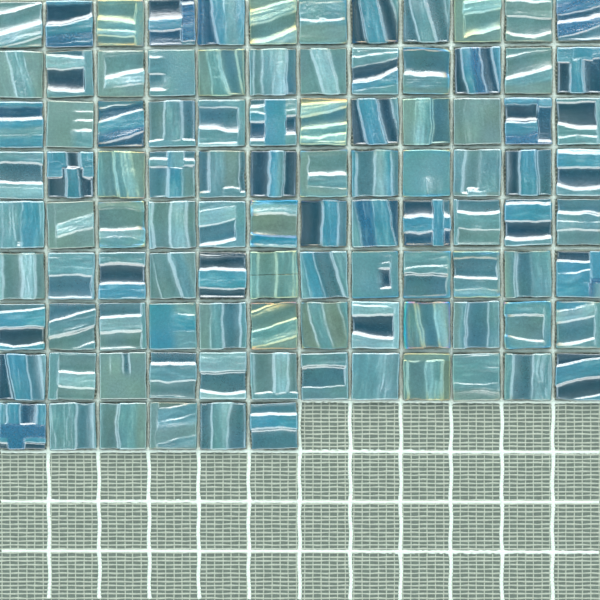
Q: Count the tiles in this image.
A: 102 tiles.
